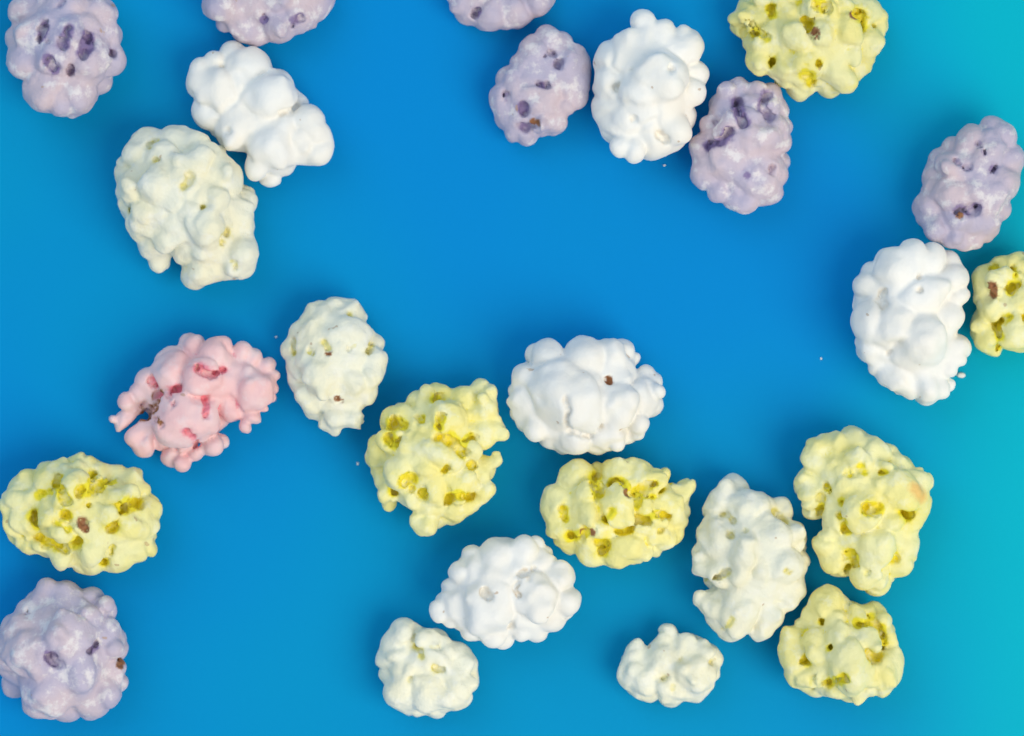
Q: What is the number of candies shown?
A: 25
